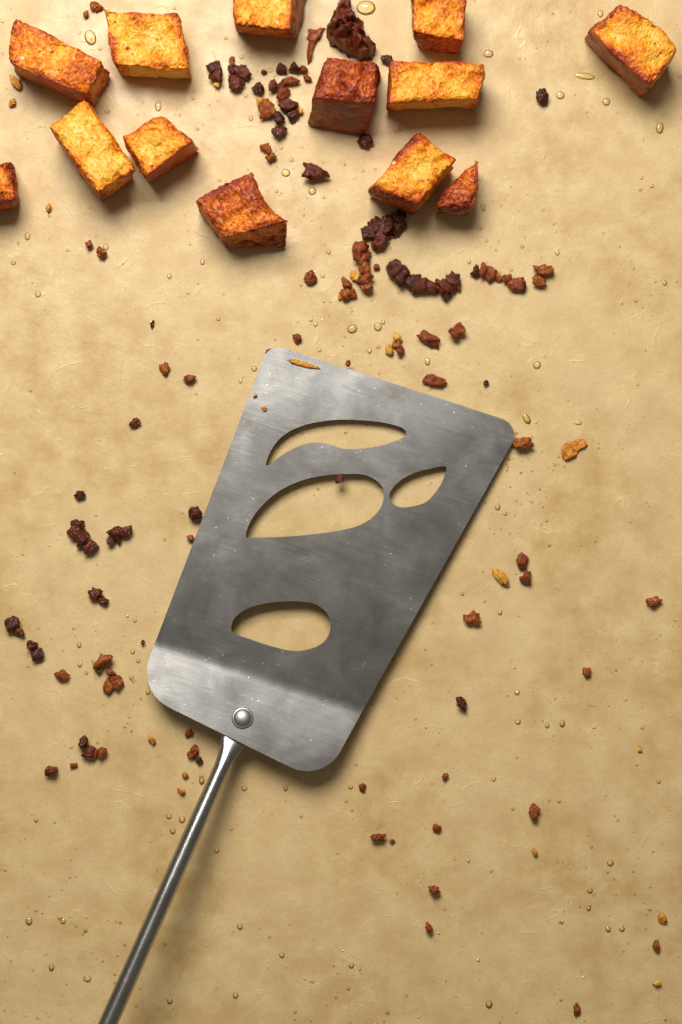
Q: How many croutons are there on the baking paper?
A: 13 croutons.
